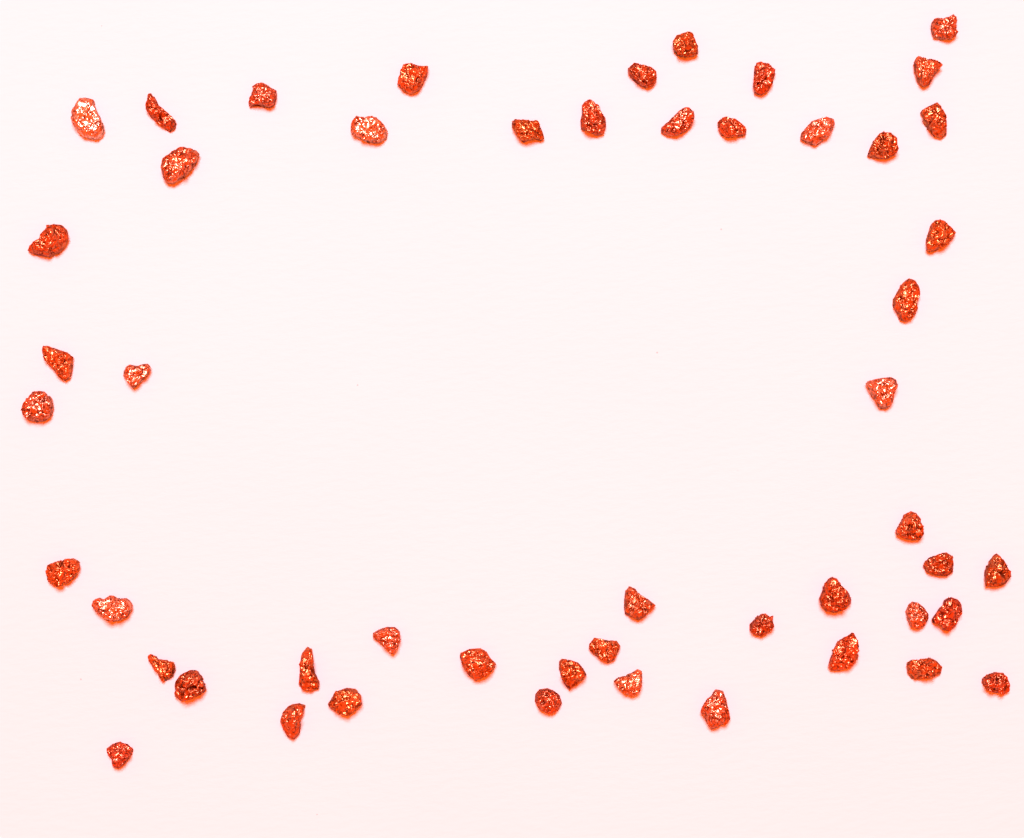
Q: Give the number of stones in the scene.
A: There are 51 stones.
